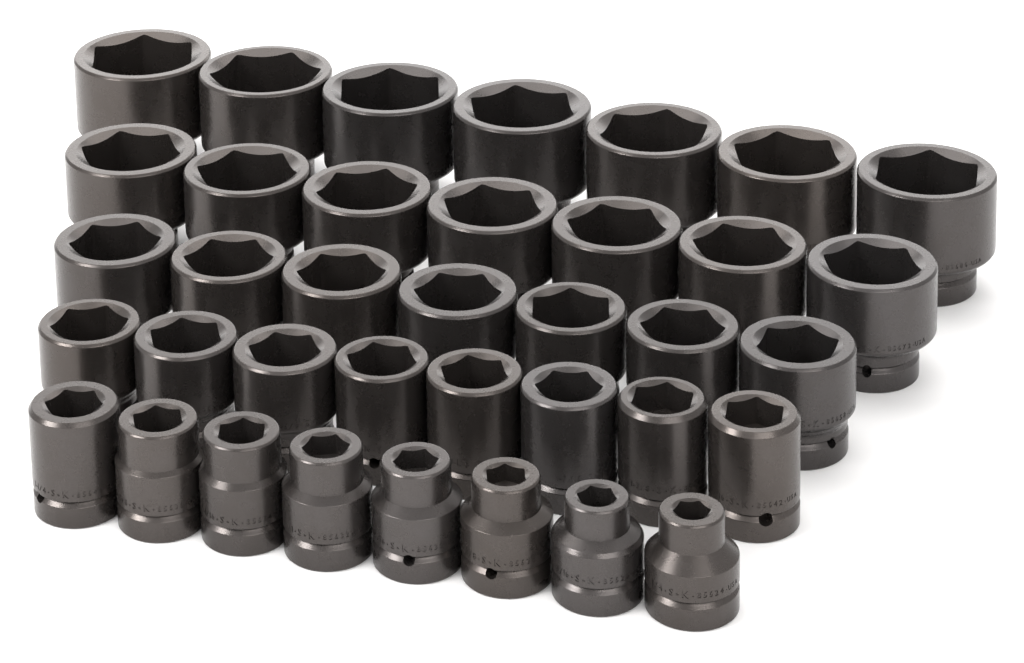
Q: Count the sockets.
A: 37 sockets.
